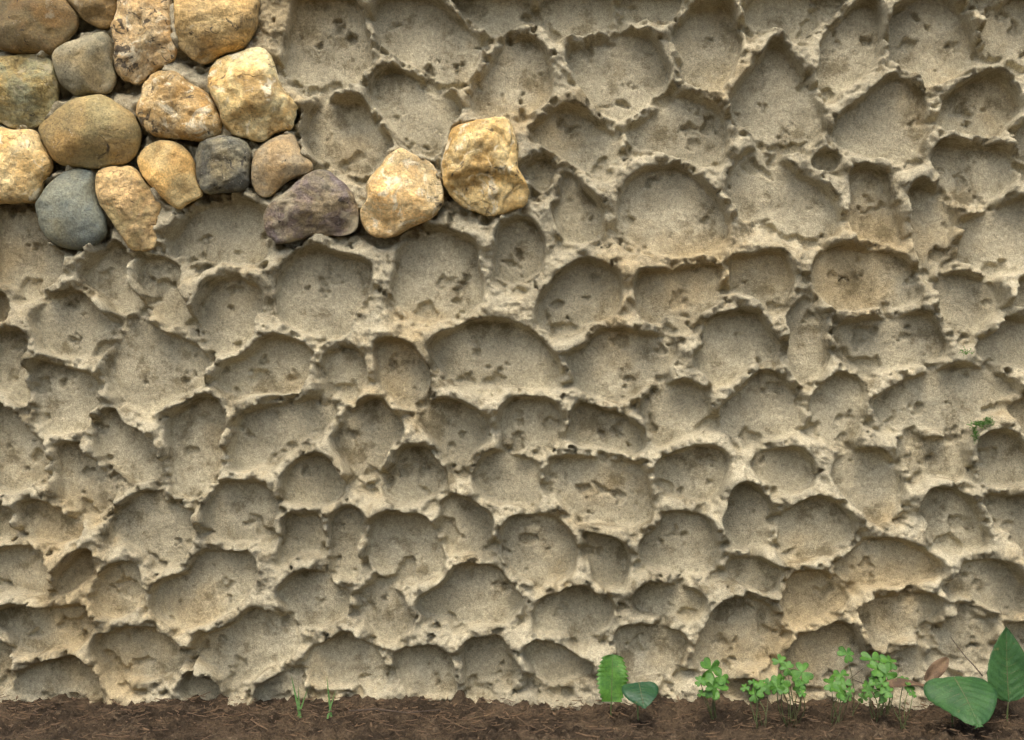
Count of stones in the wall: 18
